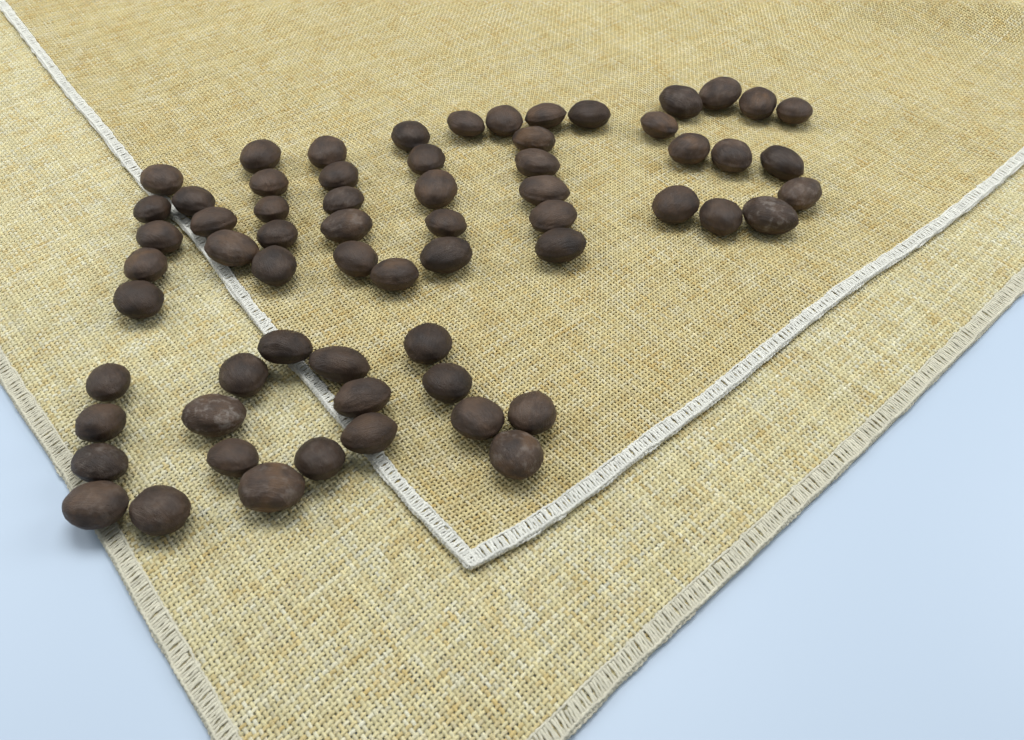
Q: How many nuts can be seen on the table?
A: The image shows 64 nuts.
